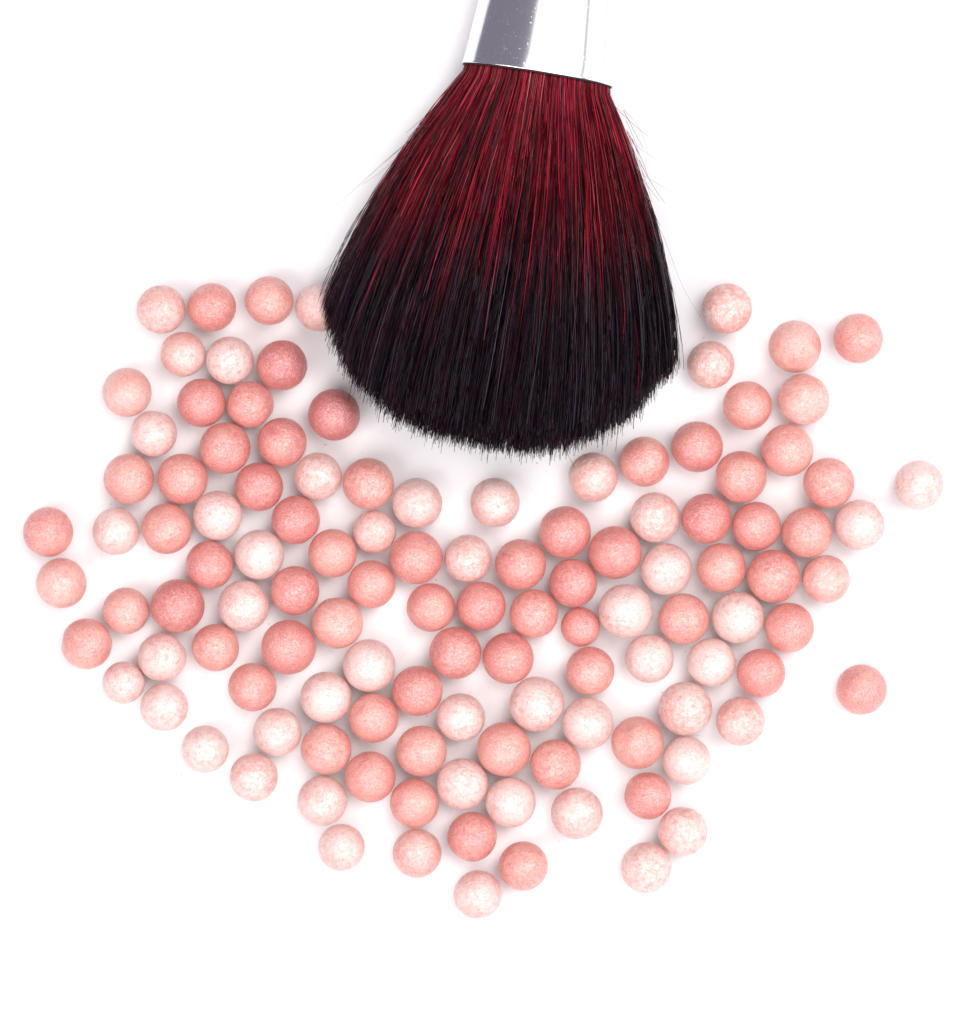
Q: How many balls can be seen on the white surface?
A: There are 119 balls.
